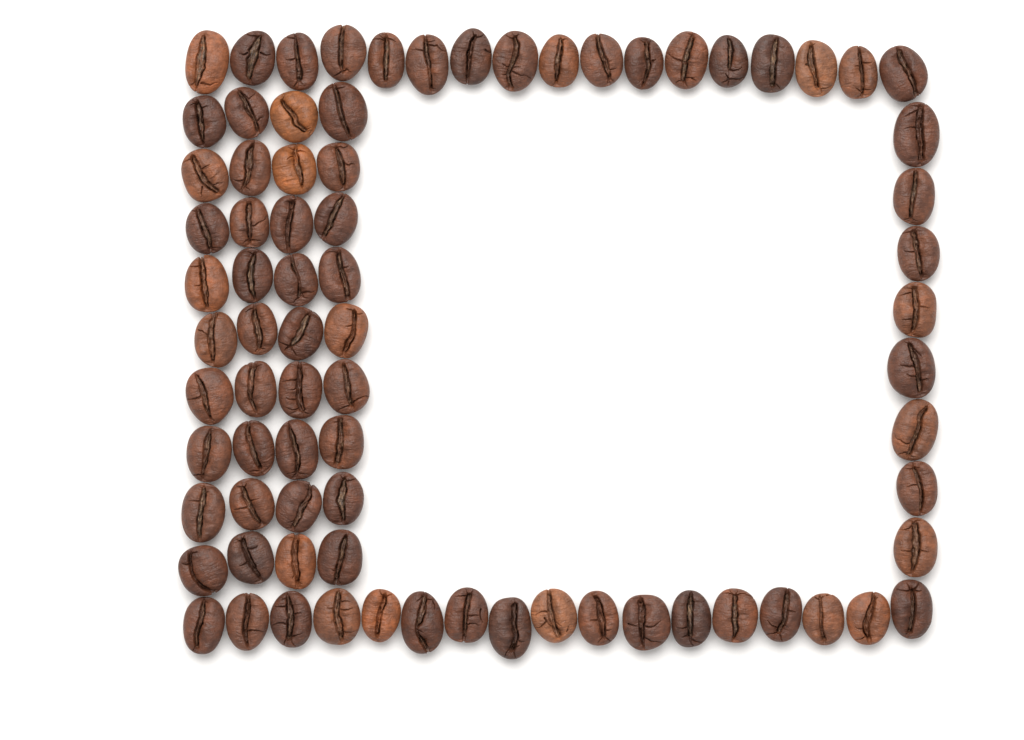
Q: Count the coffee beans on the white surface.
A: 78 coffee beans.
